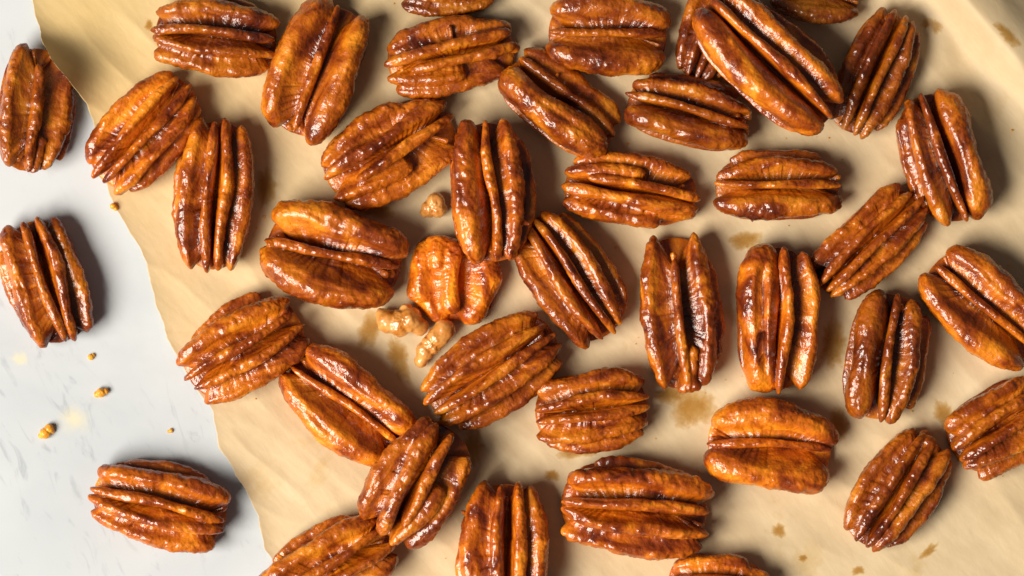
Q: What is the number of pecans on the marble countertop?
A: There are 41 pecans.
